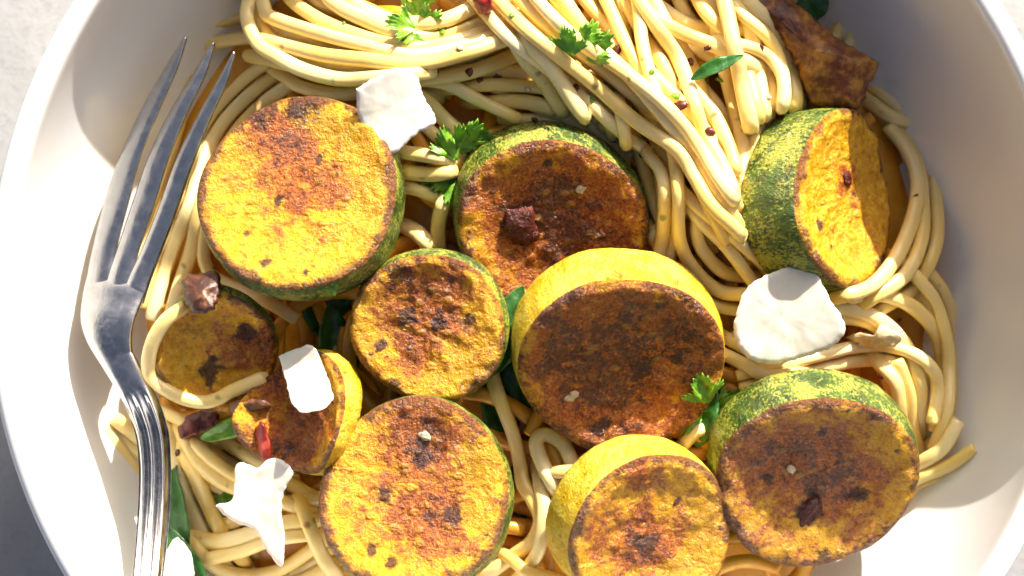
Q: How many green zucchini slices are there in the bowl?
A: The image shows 7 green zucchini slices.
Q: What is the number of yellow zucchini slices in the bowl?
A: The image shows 3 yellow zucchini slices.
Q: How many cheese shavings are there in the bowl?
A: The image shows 5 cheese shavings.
